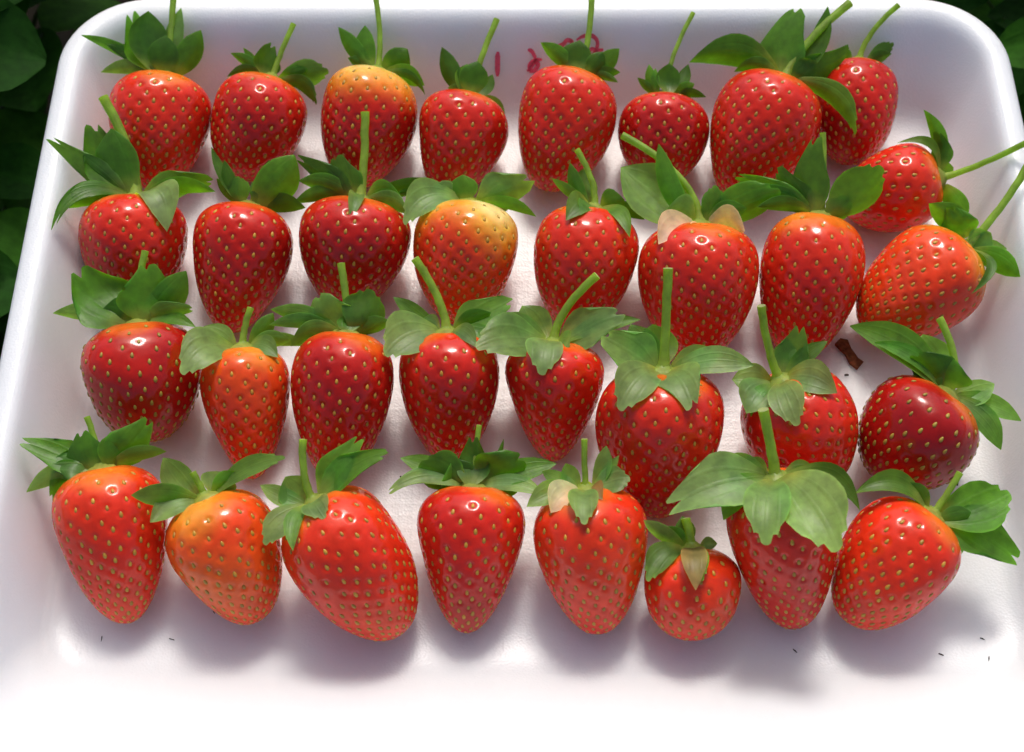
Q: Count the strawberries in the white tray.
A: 33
